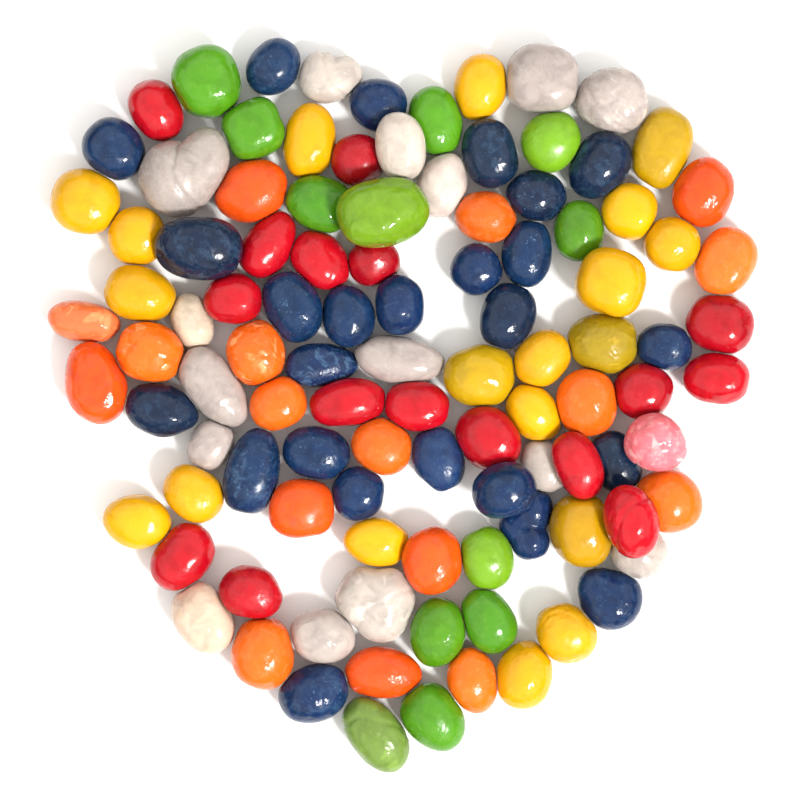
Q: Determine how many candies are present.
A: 105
